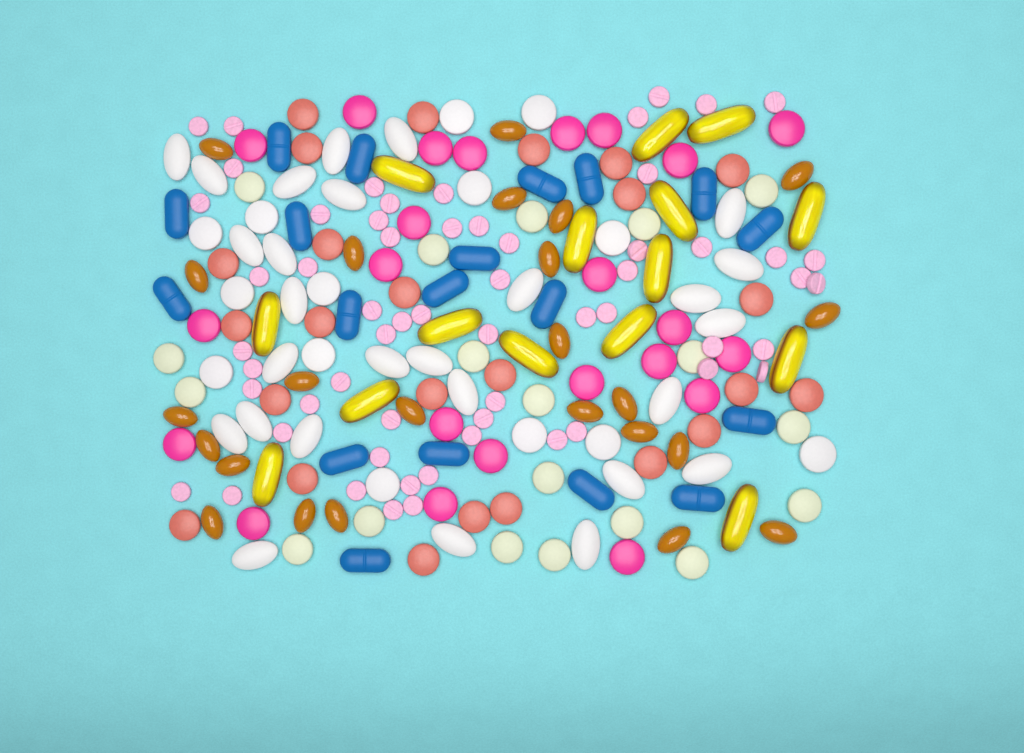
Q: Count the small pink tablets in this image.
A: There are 59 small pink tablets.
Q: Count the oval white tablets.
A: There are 27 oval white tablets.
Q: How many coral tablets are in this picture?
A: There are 25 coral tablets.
